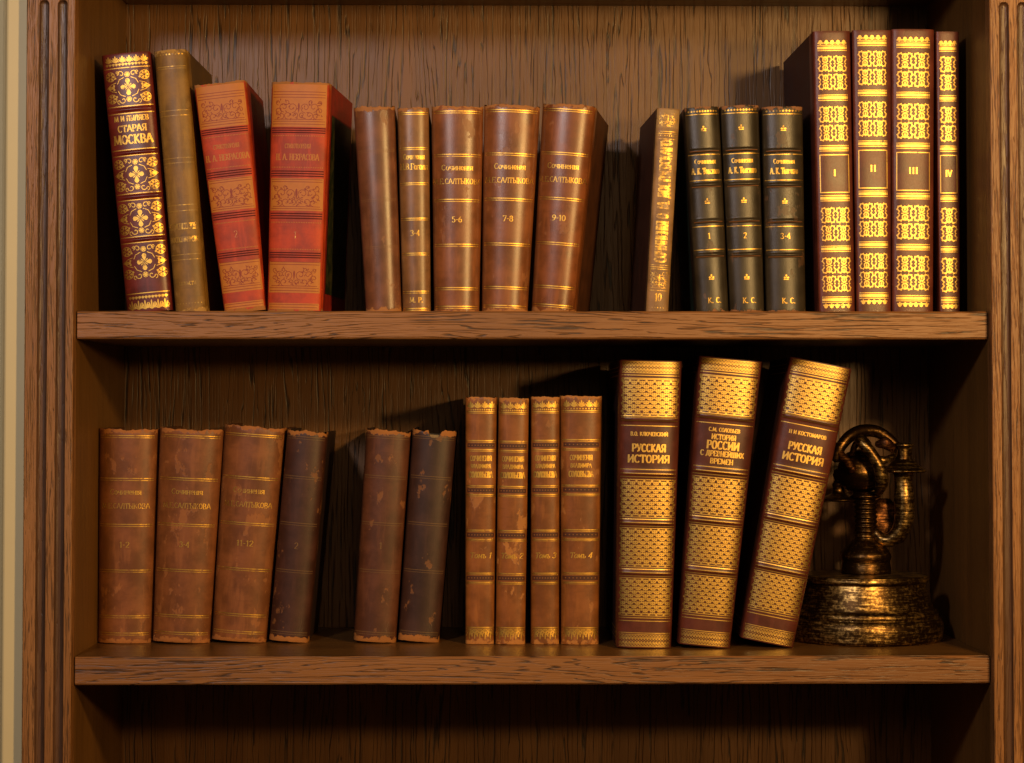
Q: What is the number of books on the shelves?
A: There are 30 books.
